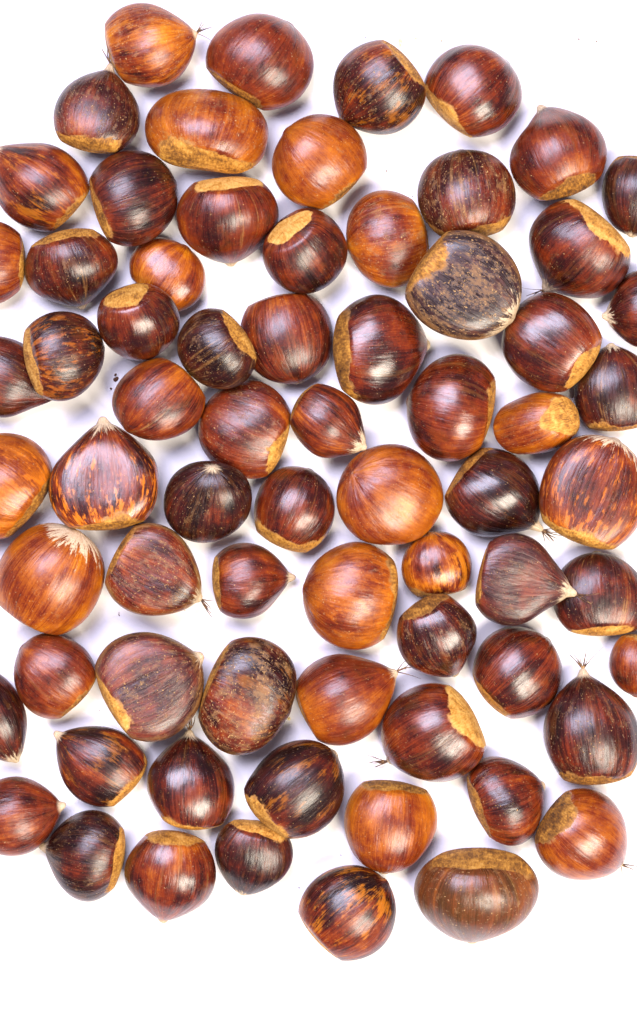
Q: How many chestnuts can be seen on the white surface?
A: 70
